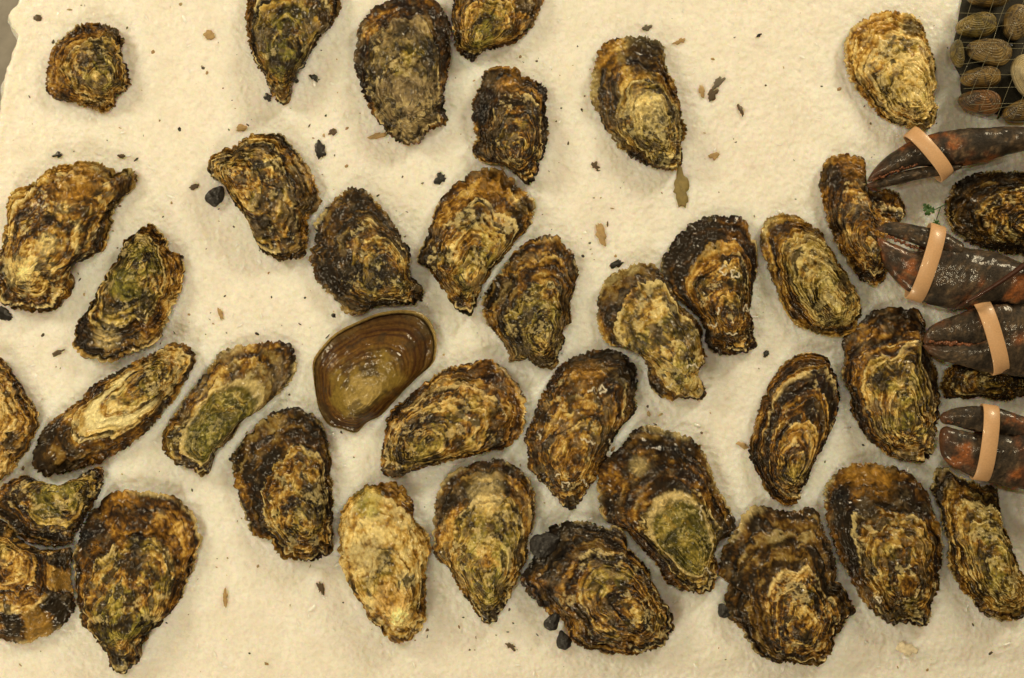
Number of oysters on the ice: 38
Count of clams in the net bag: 9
